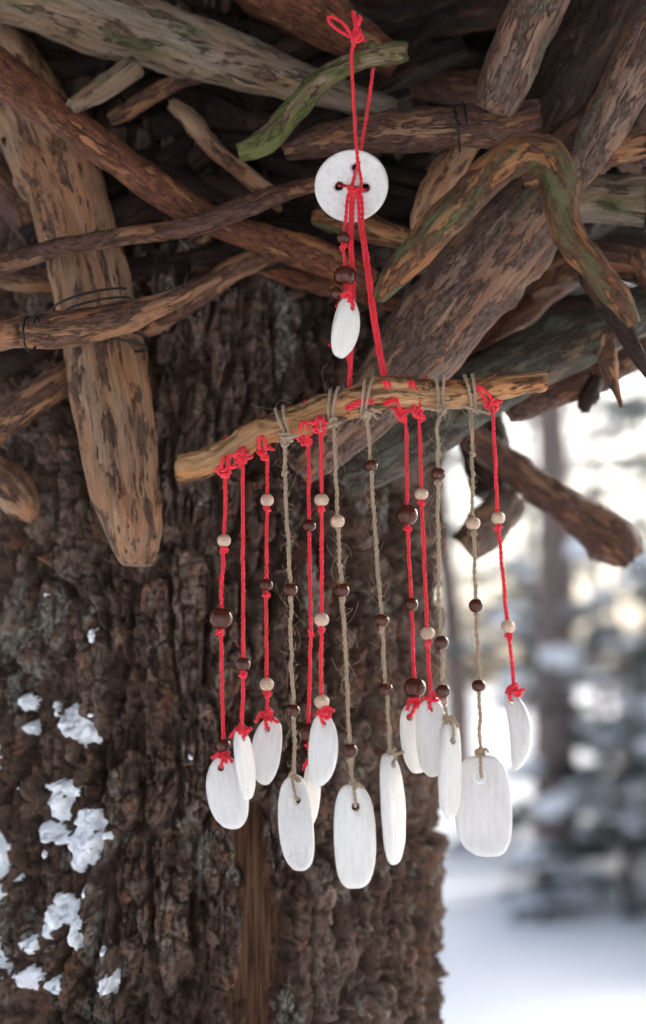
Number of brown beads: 24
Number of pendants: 14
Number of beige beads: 12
